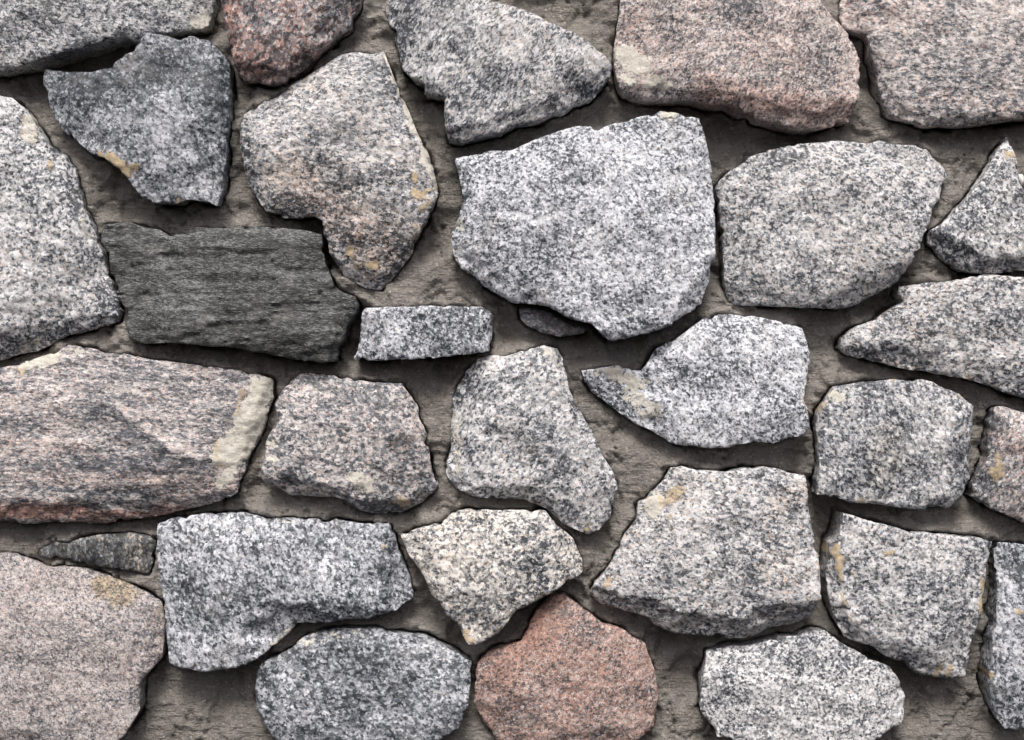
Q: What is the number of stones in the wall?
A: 31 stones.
